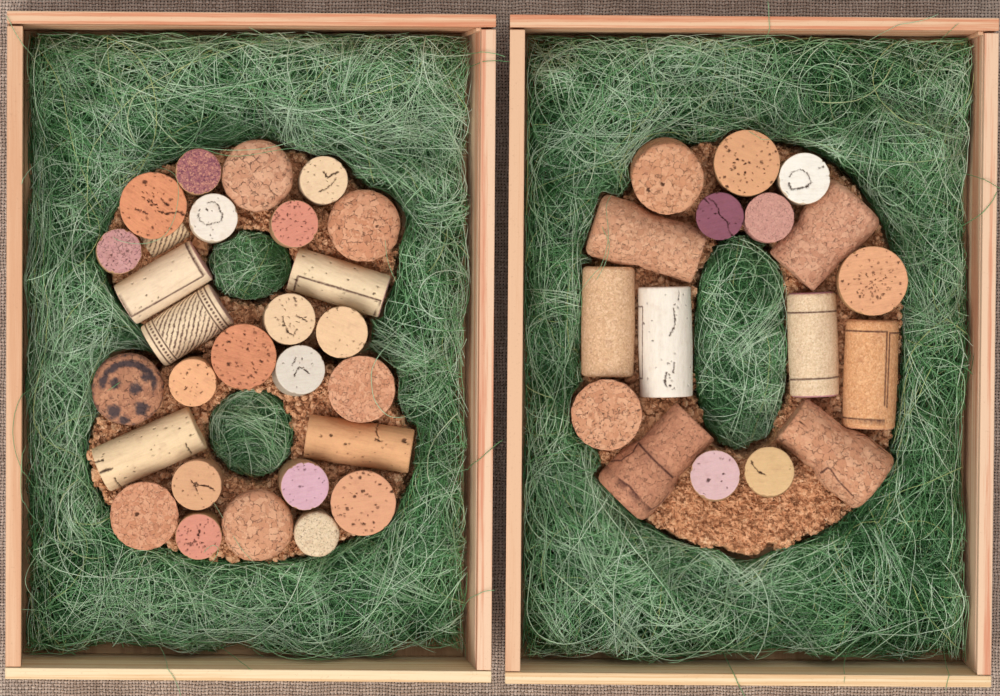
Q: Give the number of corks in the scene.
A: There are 45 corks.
